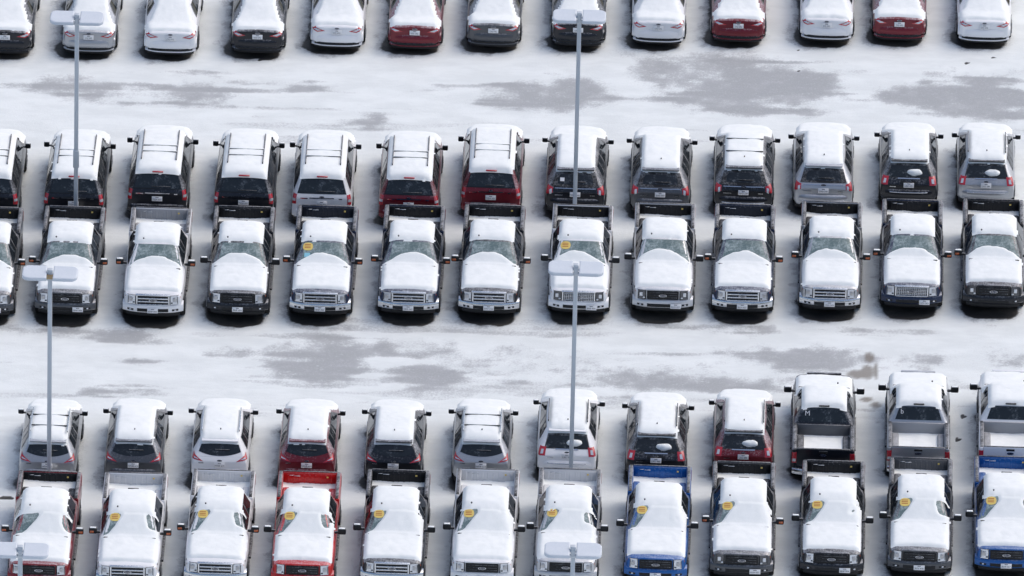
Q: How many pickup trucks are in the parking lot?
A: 28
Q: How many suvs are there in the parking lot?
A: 22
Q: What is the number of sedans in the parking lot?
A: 13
